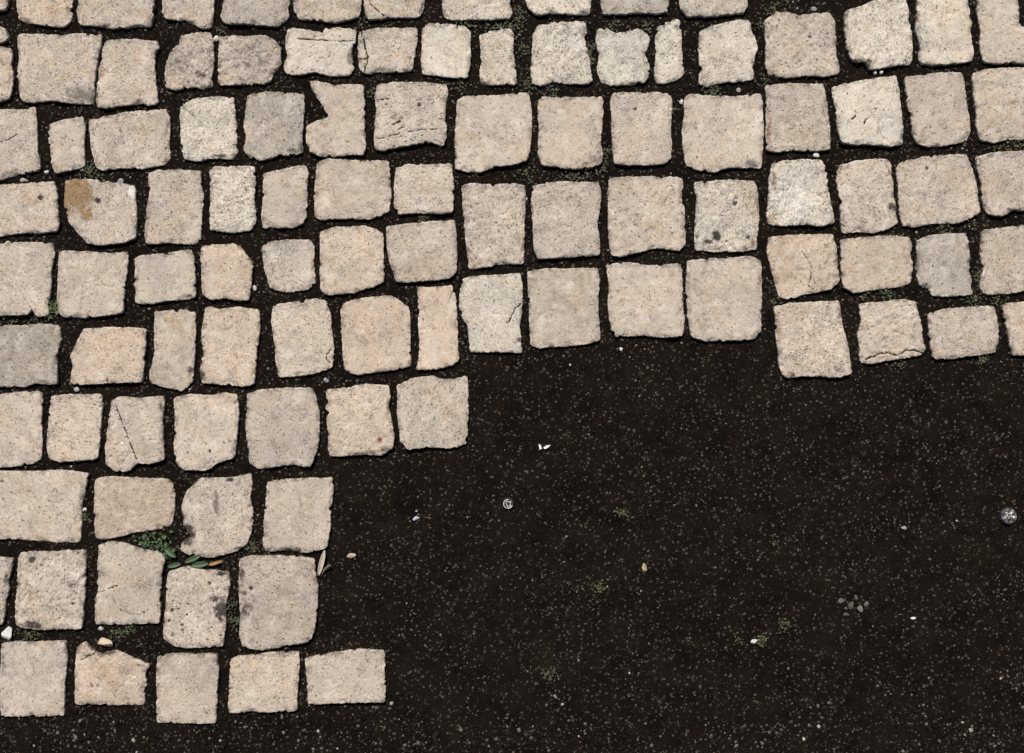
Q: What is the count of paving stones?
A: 106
